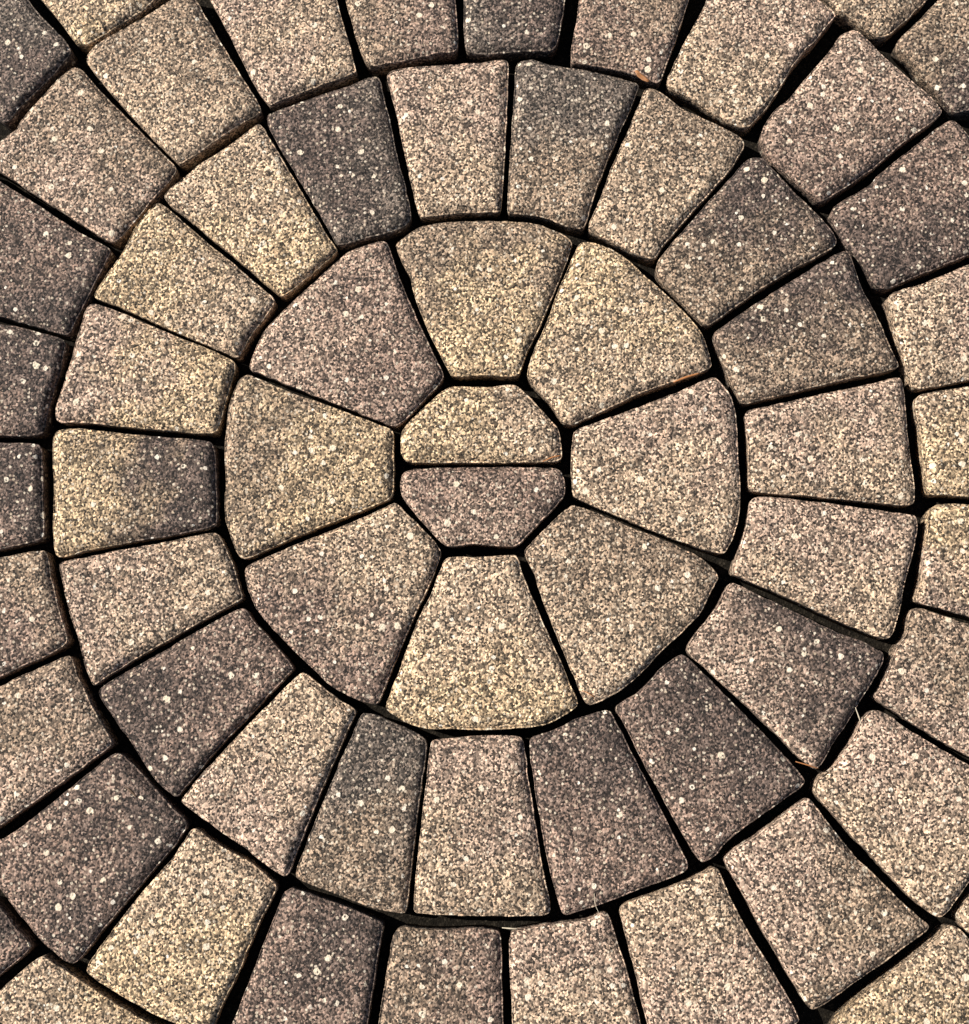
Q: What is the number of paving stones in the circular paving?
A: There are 64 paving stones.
